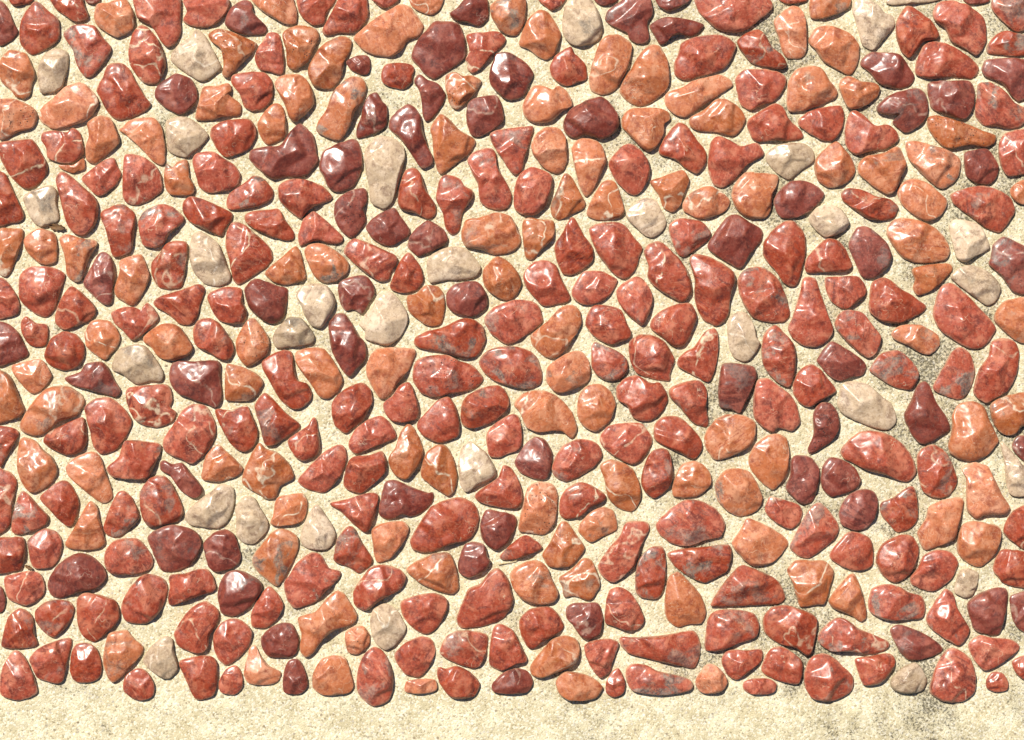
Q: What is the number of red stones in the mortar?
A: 198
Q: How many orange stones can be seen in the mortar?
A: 112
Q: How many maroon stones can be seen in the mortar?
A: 65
